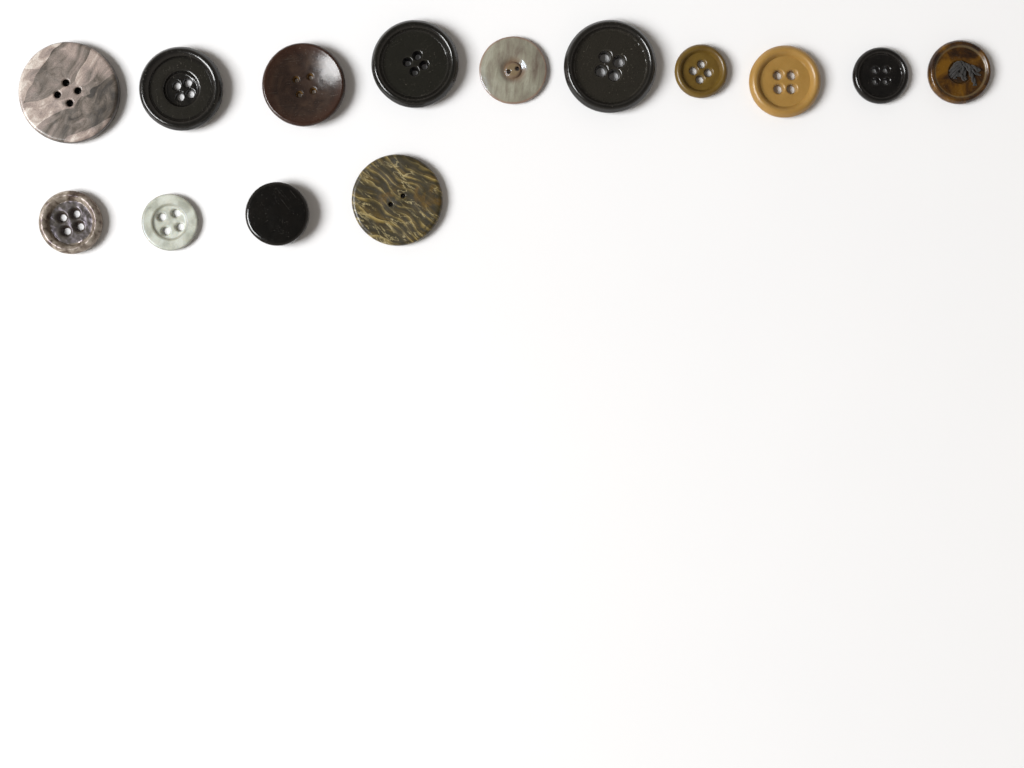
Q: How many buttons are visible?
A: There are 14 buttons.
